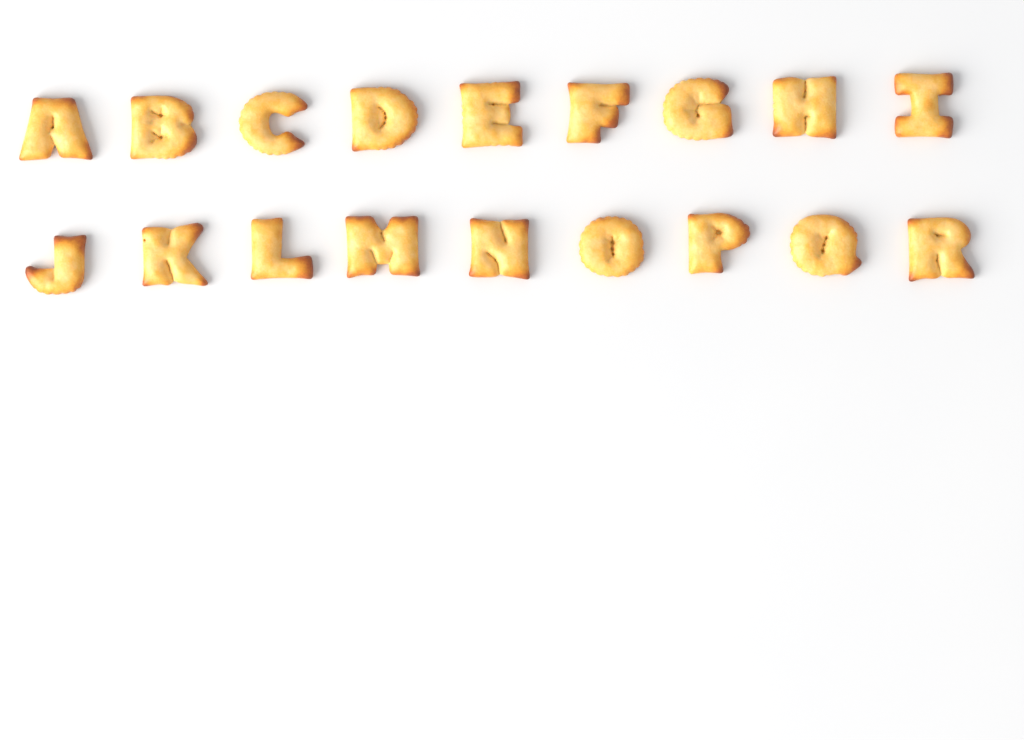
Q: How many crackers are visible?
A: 18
